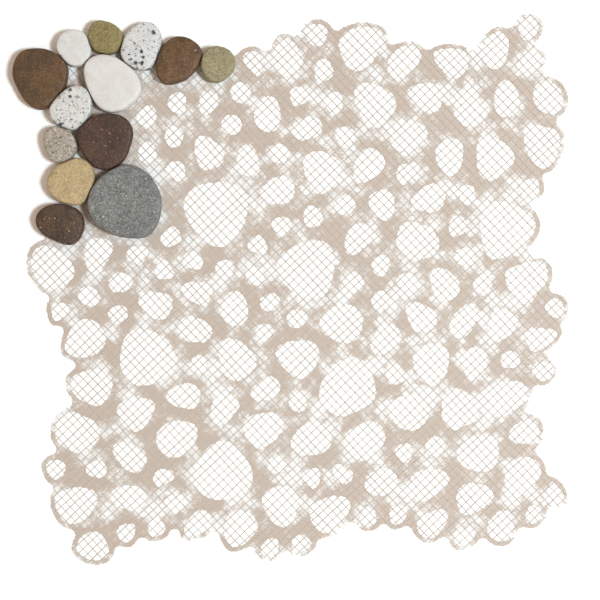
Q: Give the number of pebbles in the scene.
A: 13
